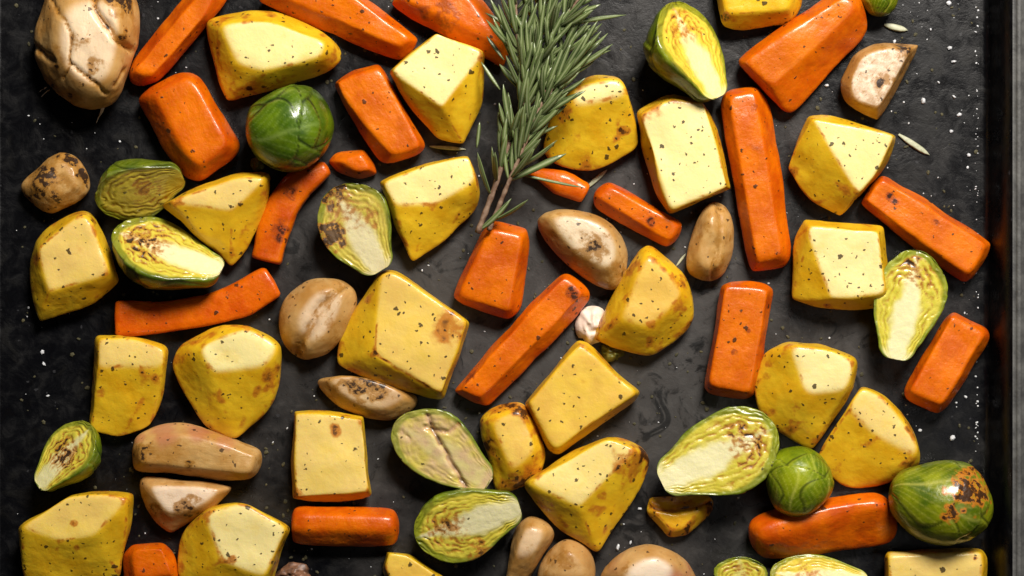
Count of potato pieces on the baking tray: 25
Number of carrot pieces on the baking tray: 20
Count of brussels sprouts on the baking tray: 15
